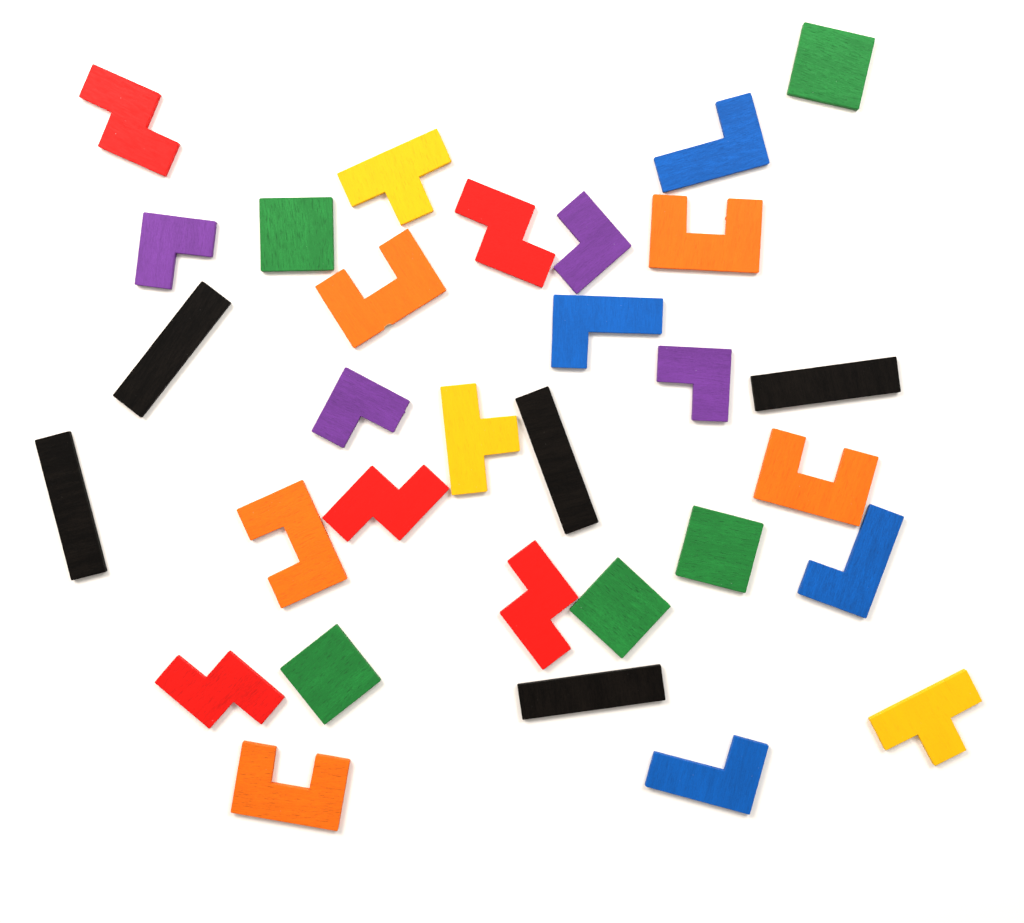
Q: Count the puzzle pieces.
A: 31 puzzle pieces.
